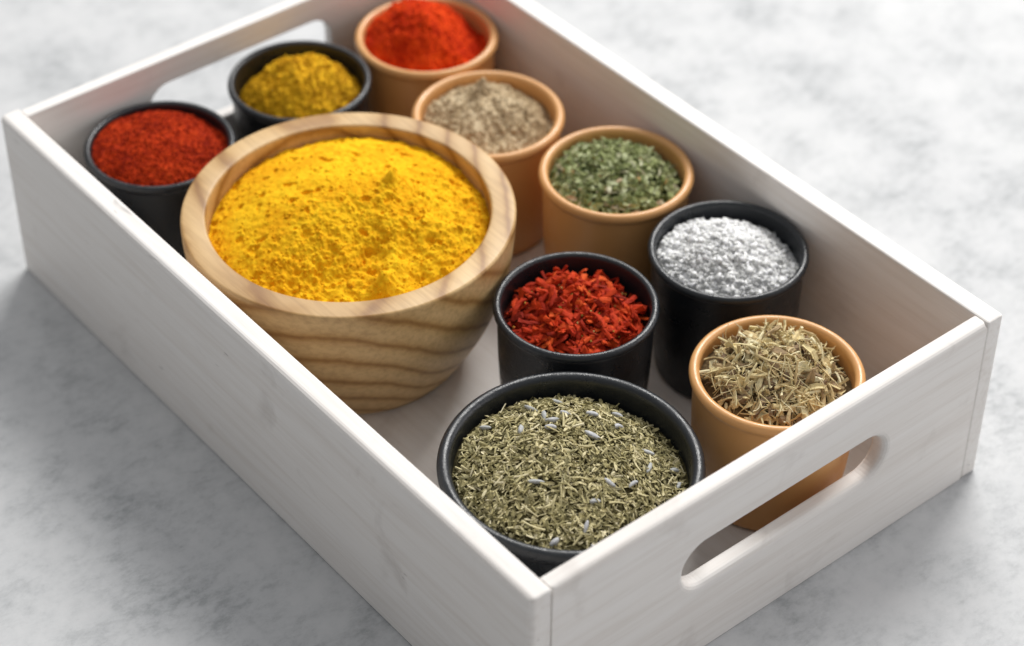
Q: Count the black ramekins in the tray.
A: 5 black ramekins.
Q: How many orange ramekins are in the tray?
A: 4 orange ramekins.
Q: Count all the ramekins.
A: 9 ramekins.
